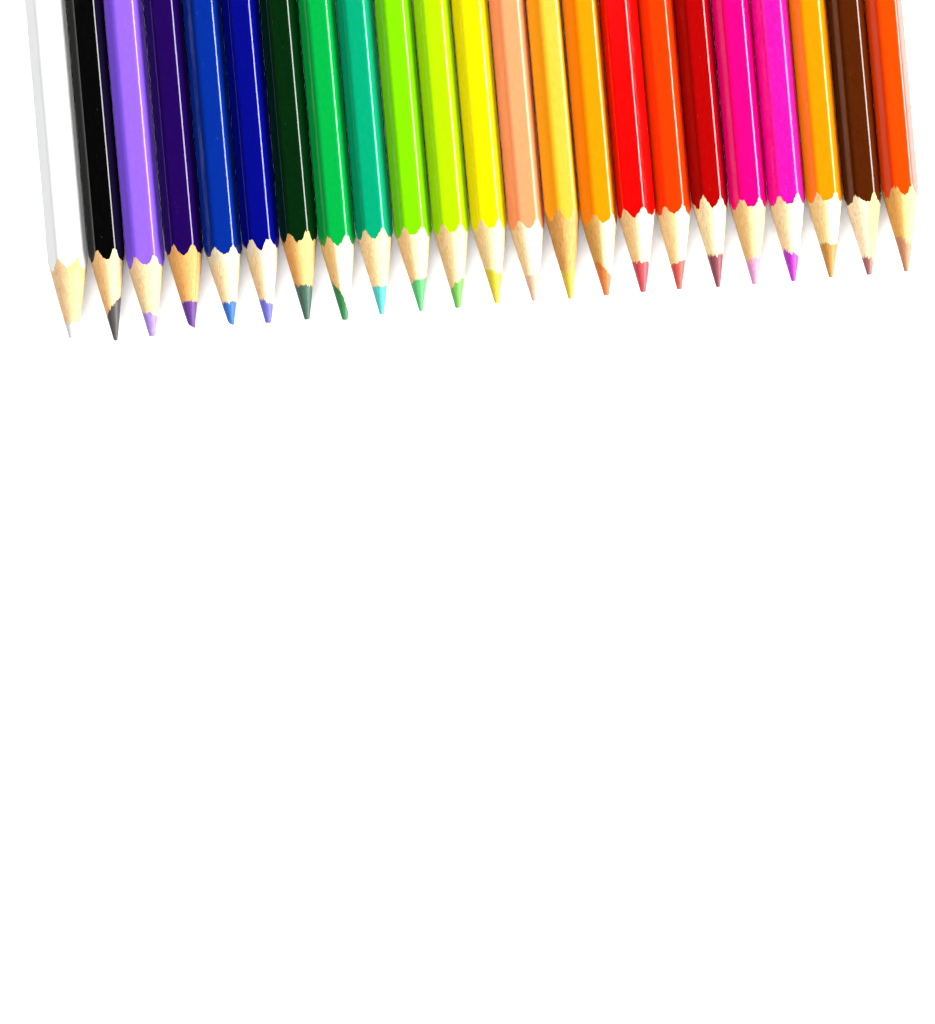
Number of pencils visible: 23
